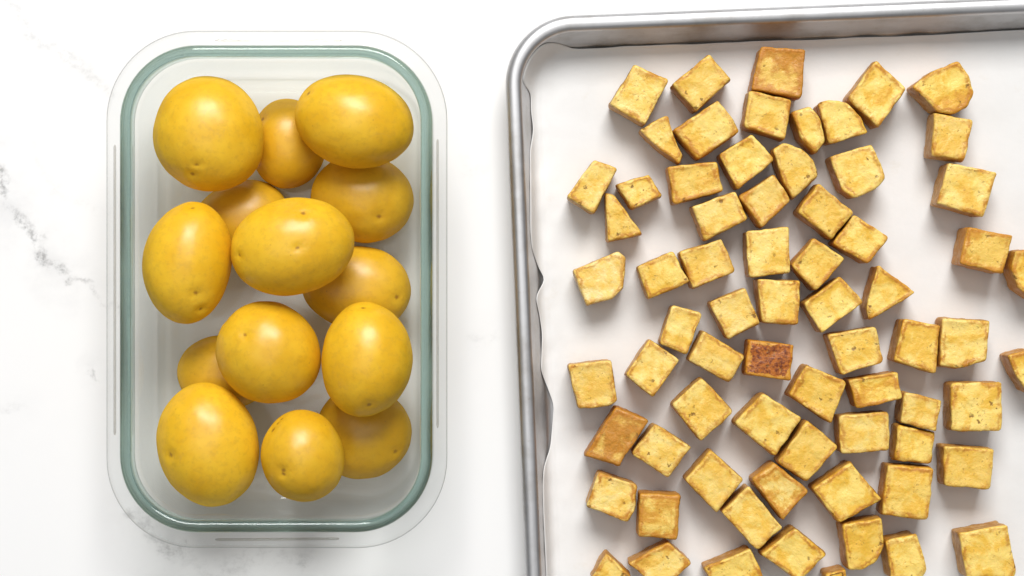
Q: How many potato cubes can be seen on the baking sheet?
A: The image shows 70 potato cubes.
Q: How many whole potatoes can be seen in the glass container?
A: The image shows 14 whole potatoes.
